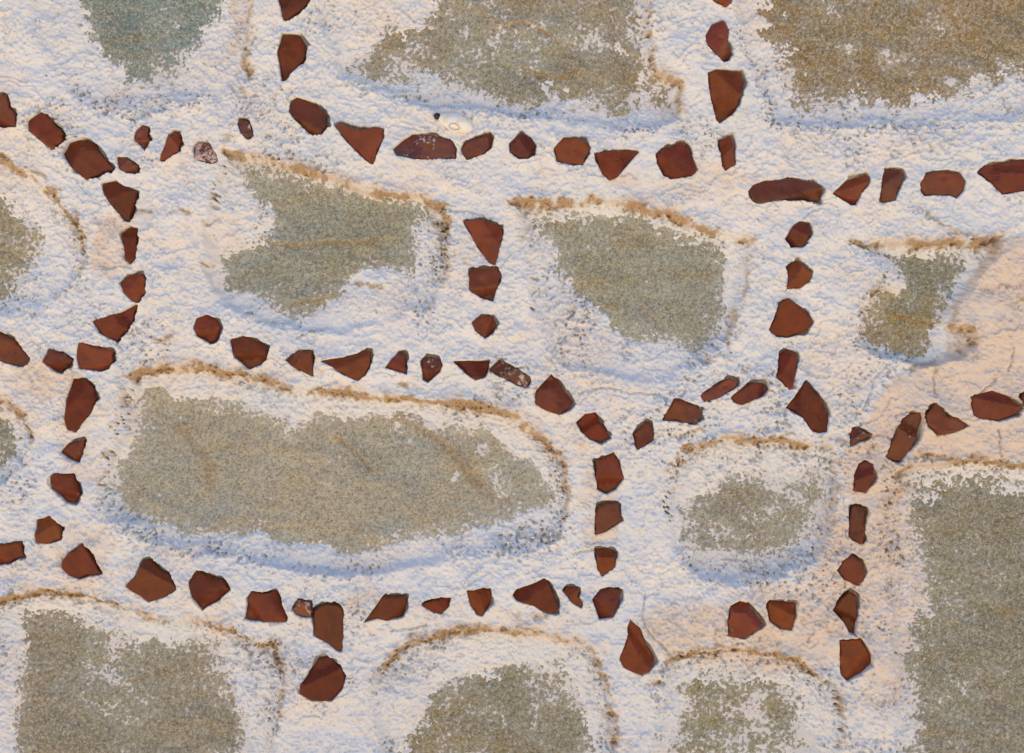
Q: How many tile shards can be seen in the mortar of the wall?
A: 90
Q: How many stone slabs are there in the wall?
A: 14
